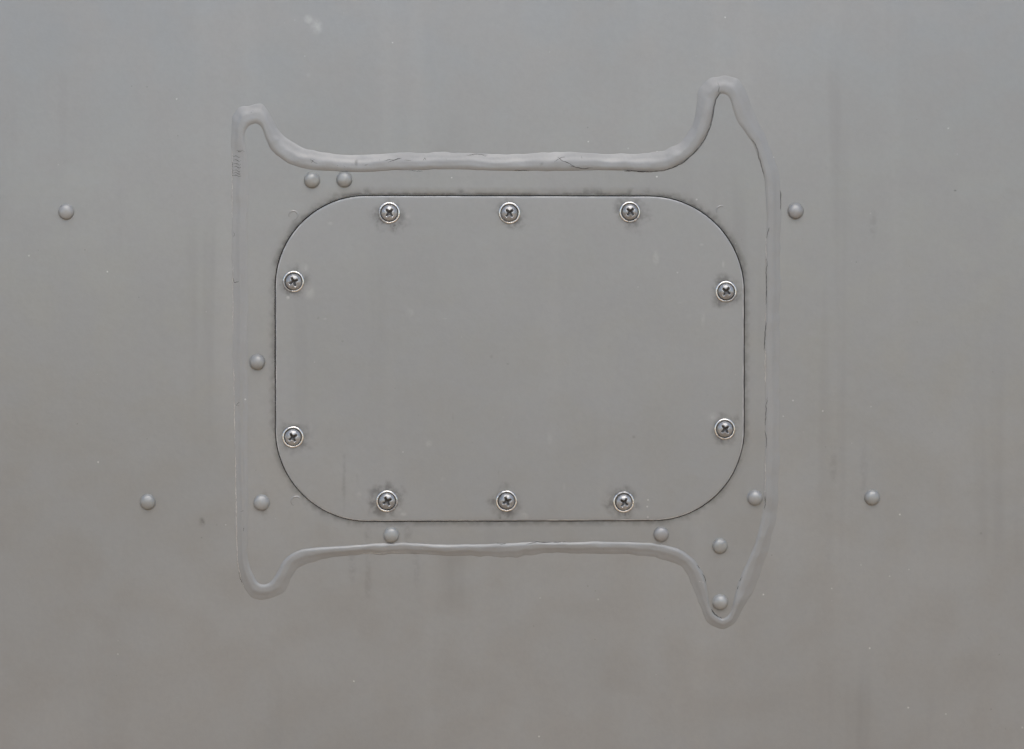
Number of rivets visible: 13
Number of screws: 10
